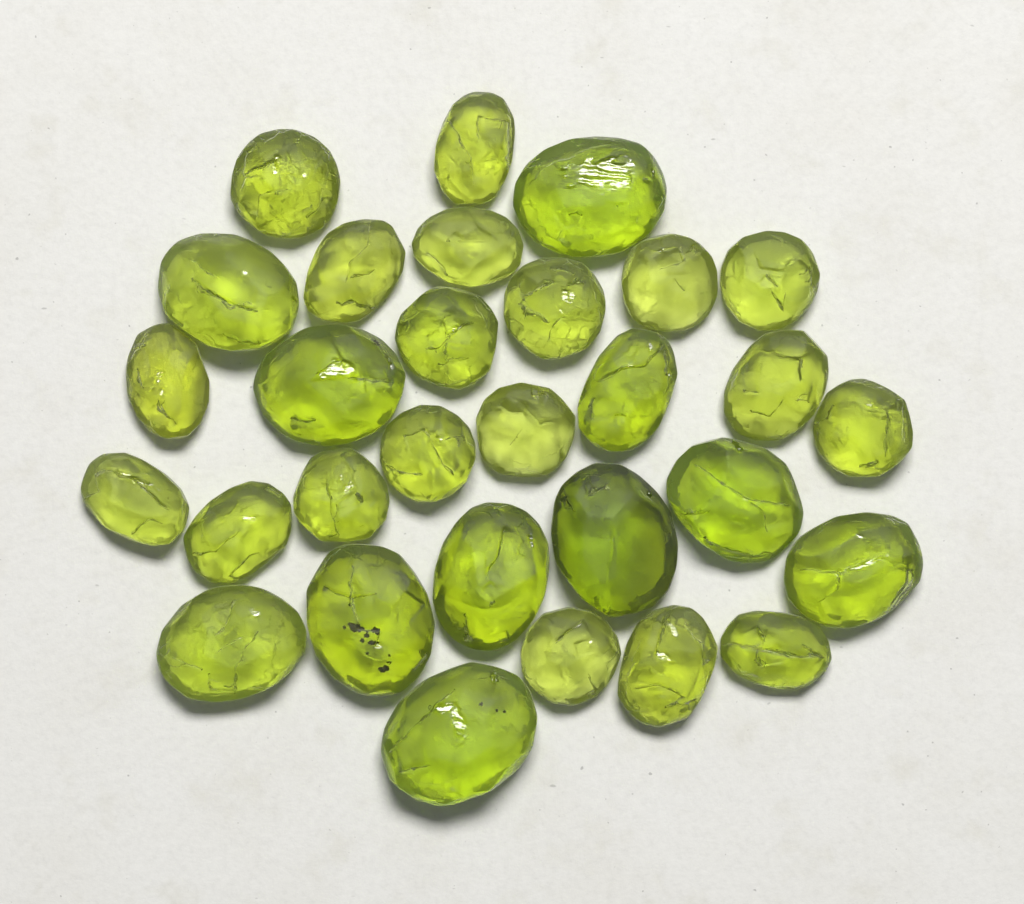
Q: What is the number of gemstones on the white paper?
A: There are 30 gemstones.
